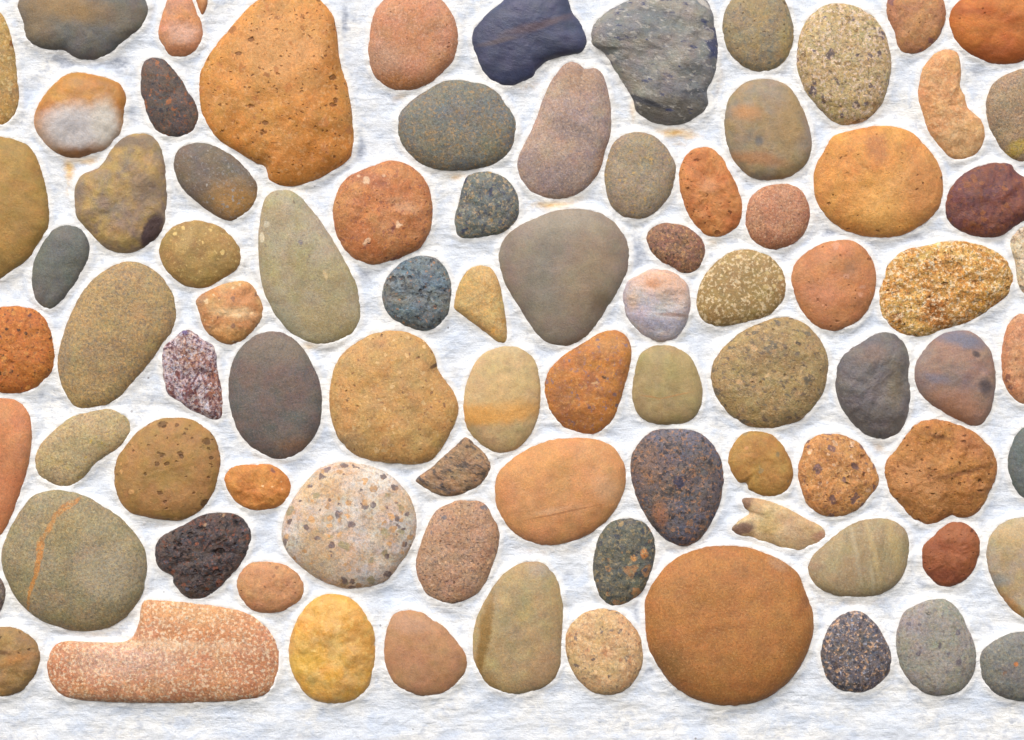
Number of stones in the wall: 86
